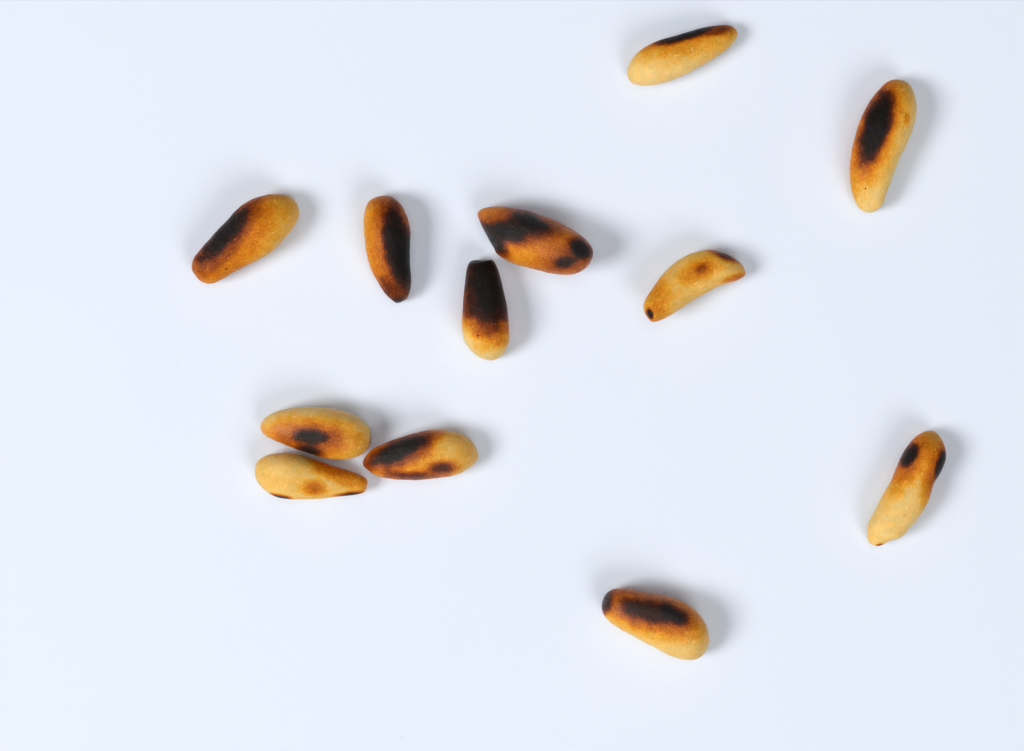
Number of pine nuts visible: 12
